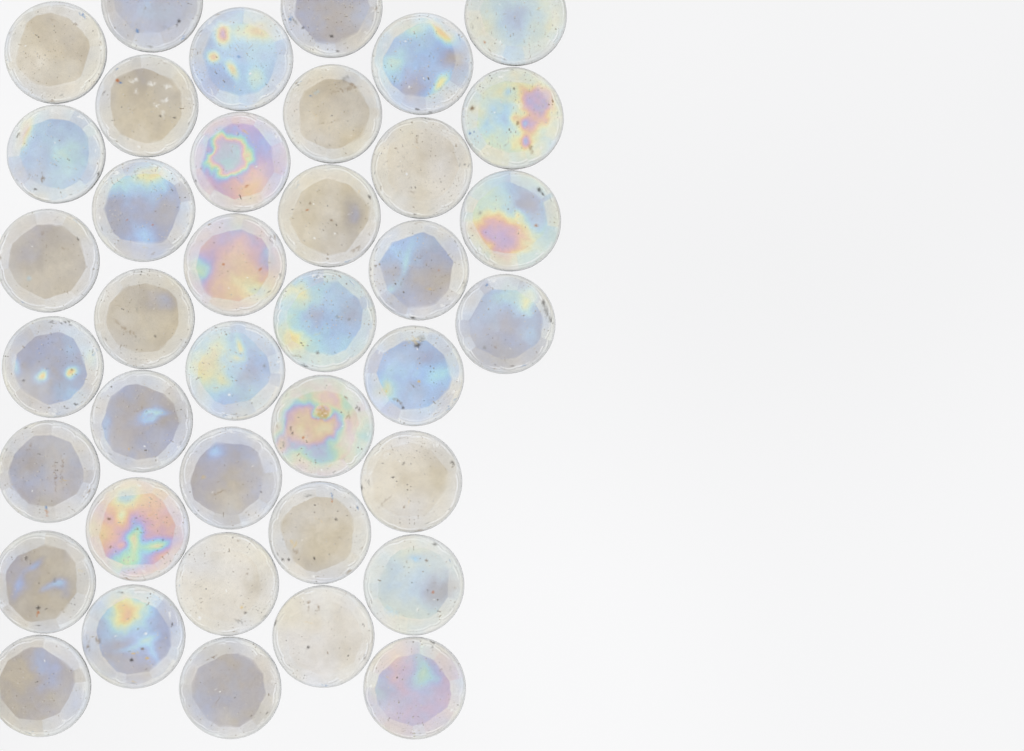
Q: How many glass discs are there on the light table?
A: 39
